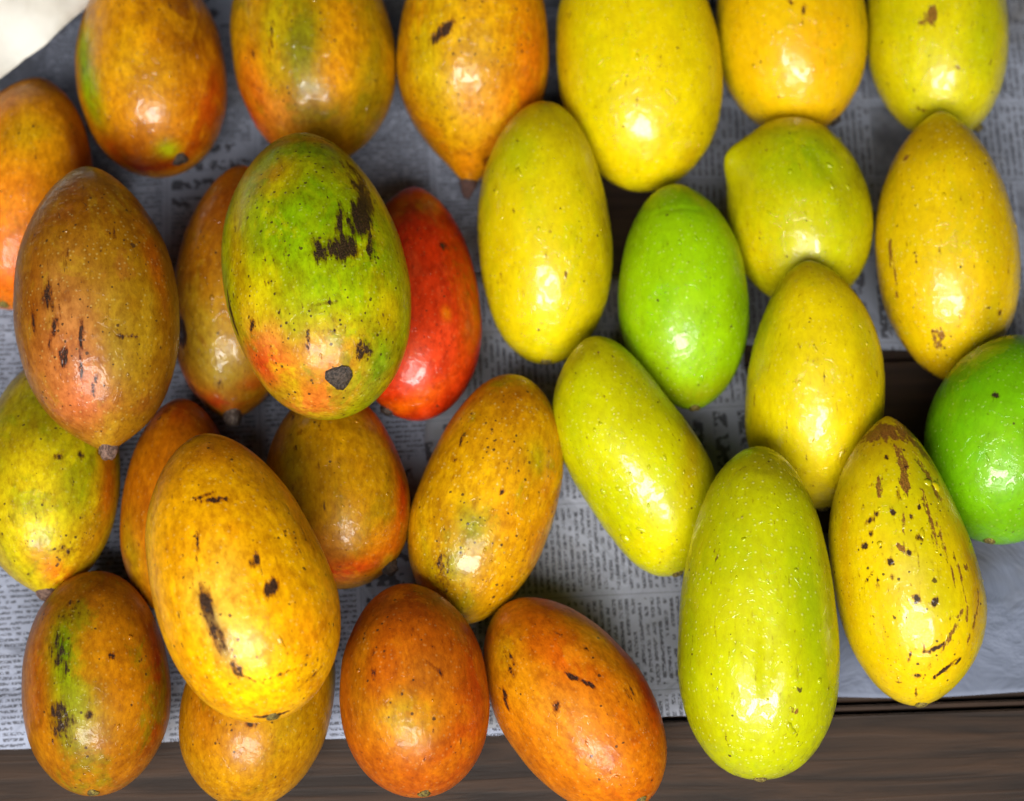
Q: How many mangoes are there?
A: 29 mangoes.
